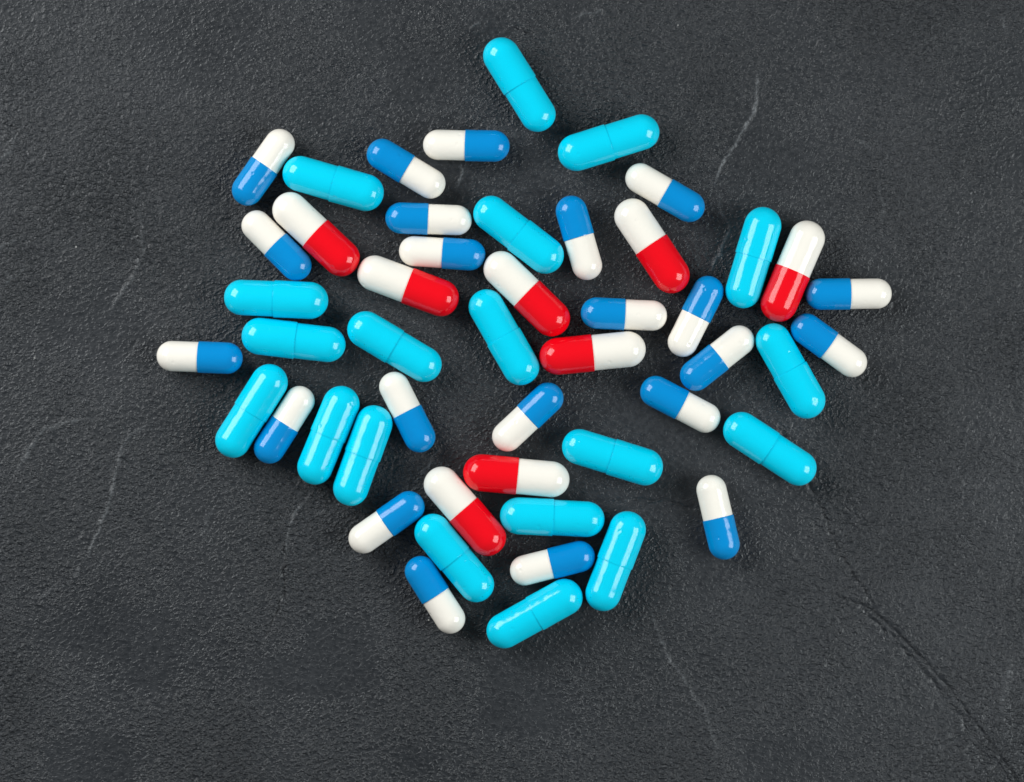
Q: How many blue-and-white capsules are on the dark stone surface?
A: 22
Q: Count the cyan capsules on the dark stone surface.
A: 19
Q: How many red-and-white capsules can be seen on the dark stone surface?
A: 8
